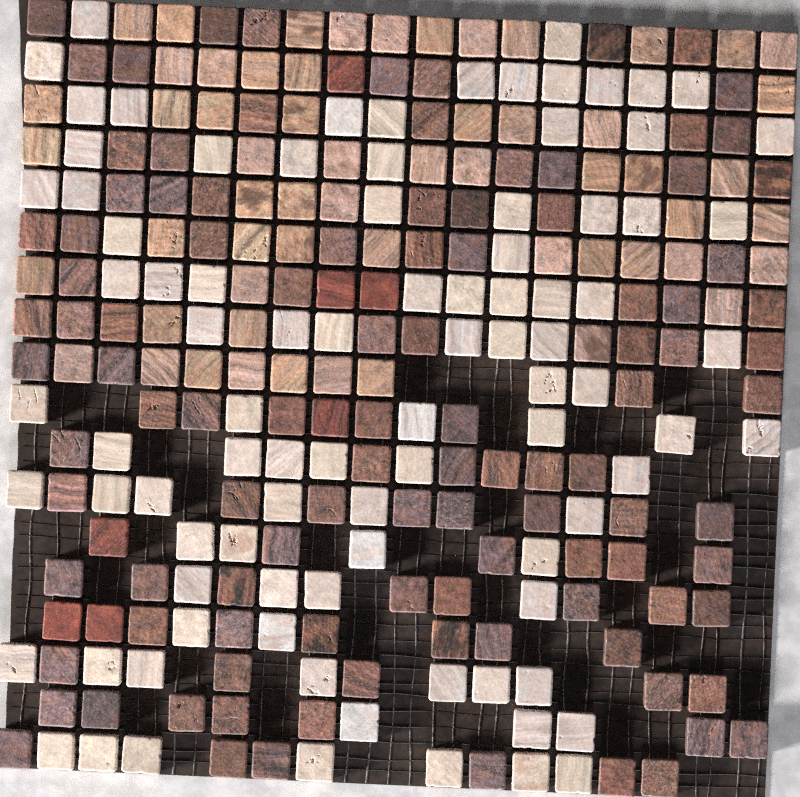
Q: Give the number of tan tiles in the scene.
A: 58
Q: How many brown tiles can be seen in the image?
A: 106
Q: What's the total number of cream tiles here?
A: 91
